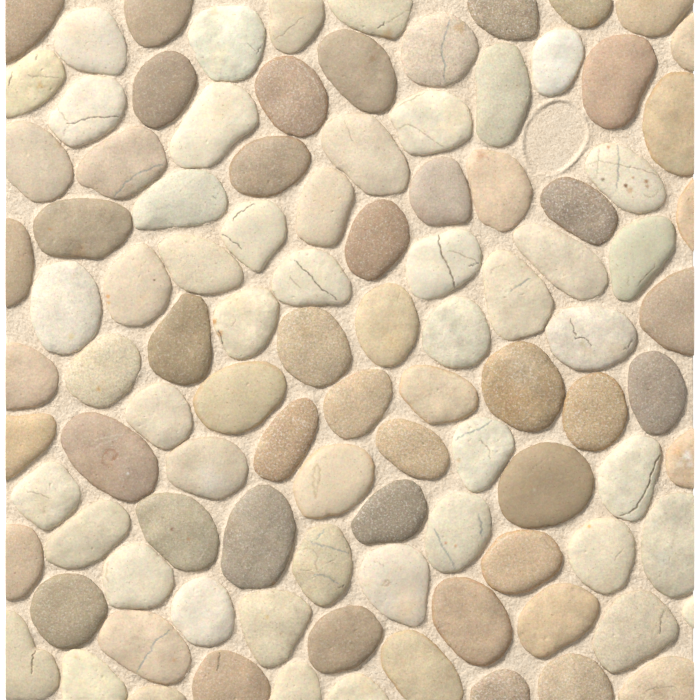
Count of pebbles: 103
